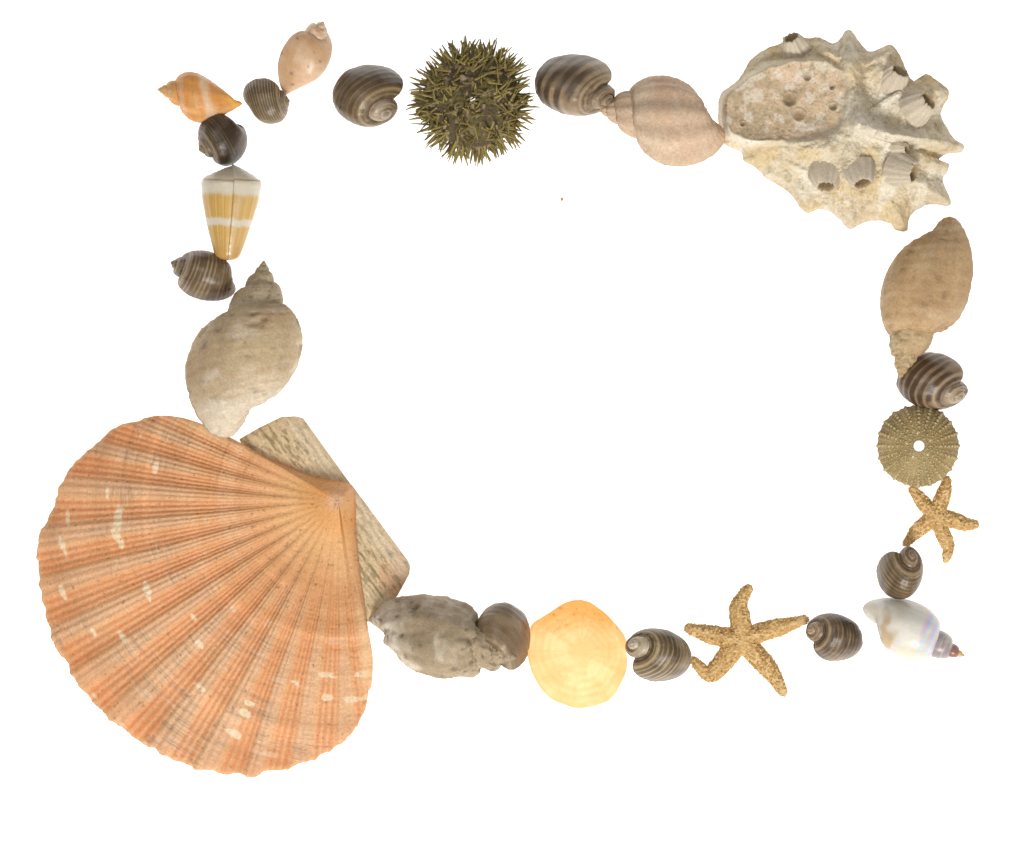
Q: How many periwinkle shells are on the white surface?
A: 10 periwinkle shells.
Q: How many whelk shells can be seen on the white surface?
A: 4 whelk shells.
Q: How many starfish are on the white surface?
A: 2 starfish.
